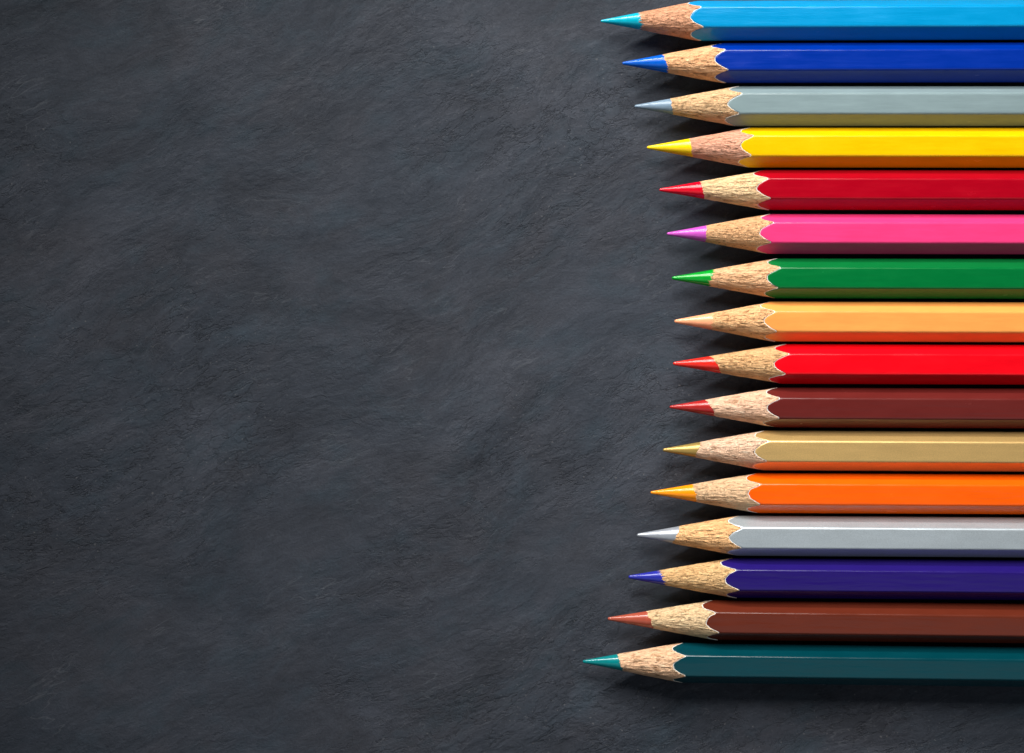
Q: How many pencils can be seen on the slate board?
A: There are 16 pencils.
